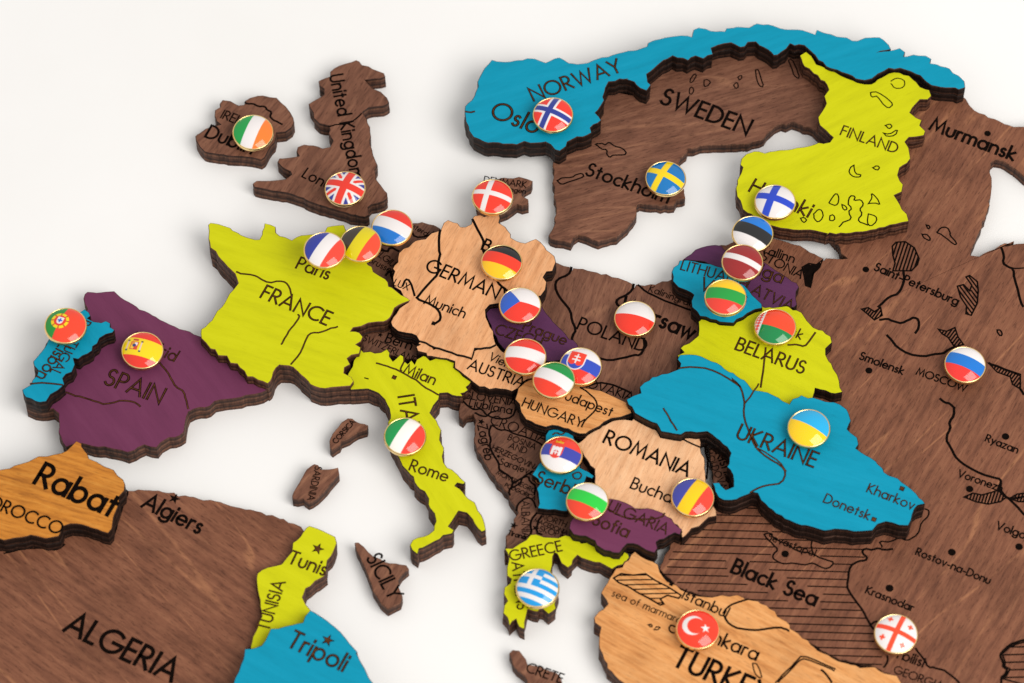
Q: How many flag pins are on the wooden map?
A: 30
